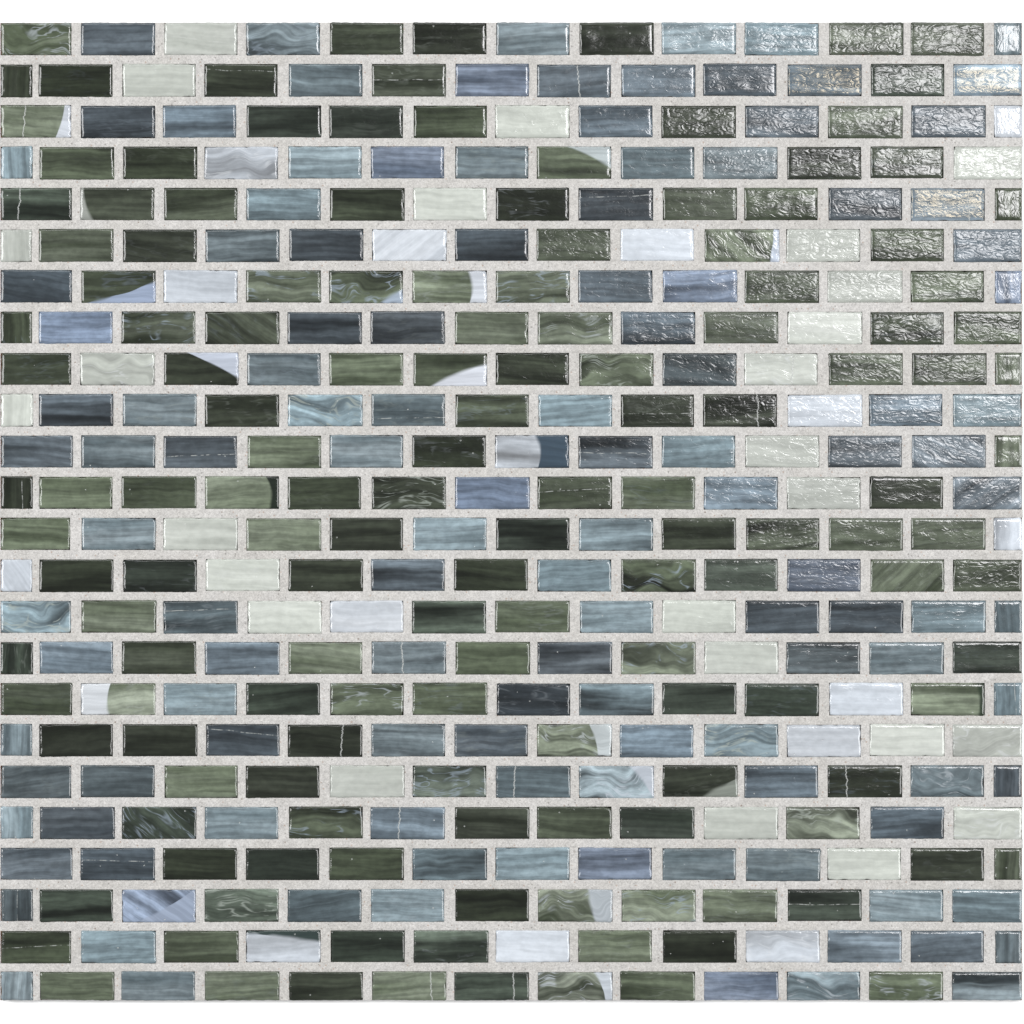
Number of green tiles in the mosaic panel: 149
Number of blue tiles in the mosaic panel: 123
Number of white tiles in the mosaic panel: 40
